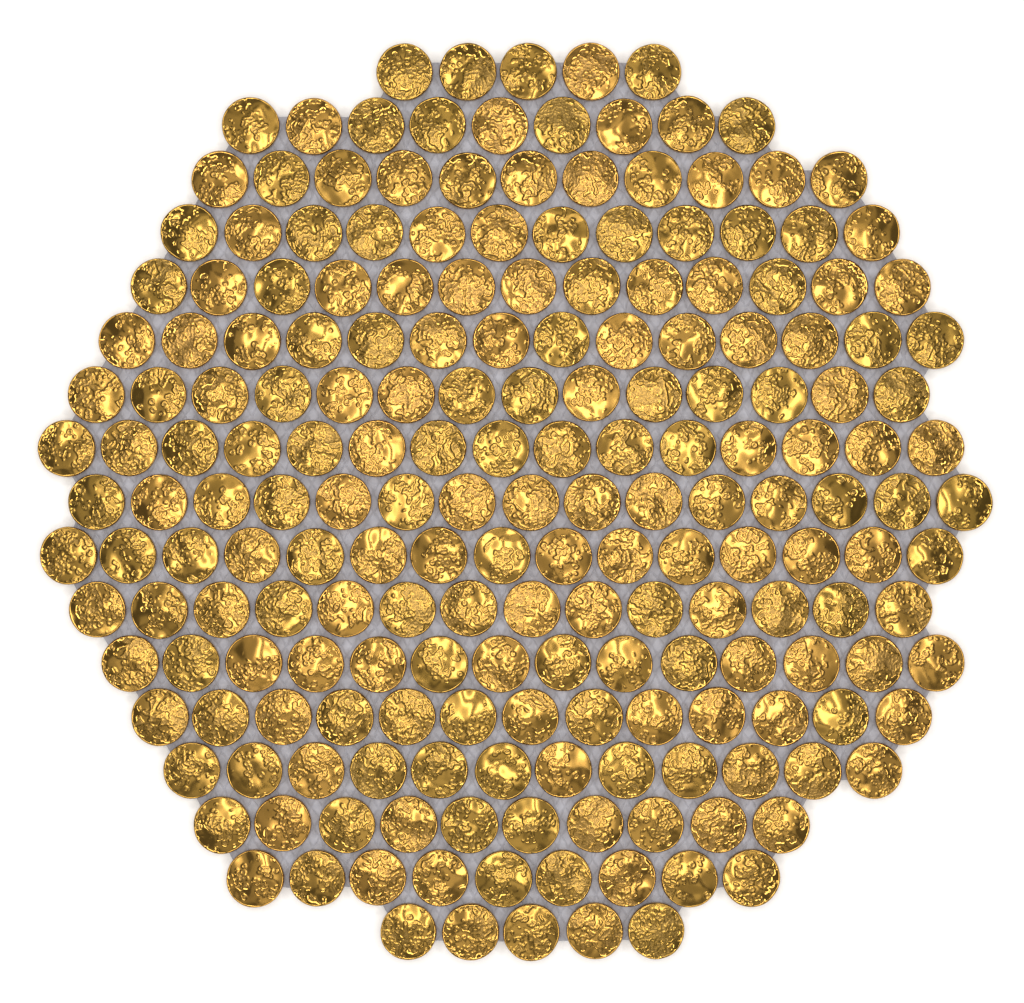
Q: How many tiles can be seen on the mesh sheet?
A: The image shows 200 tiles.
